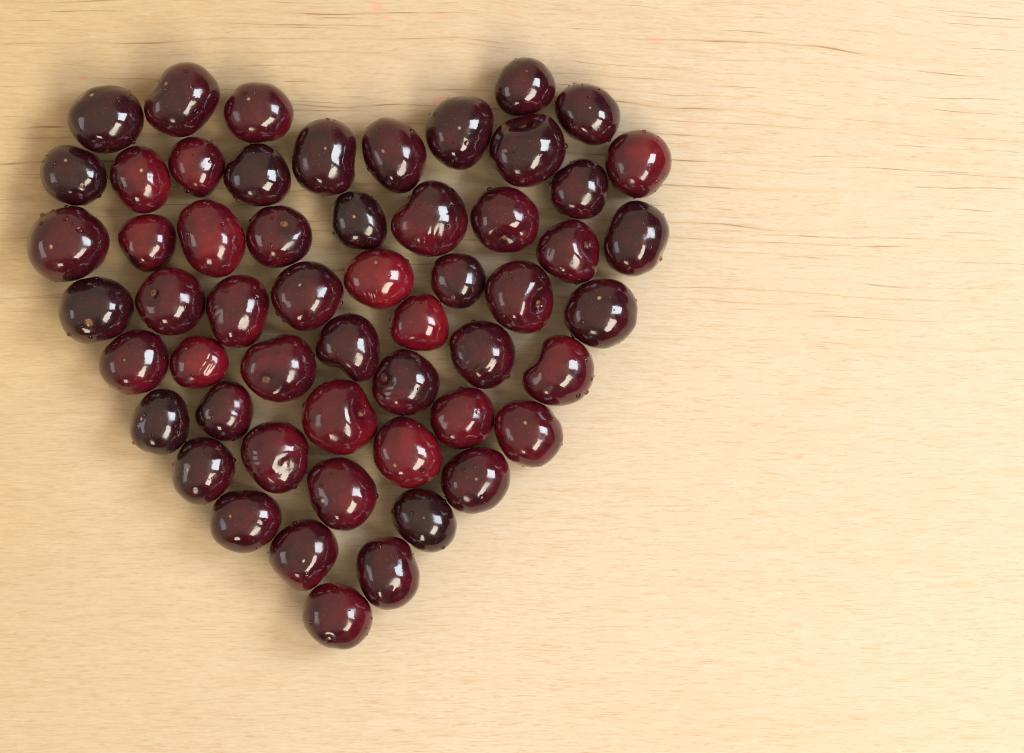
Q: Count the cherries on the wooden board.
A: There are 55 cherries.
